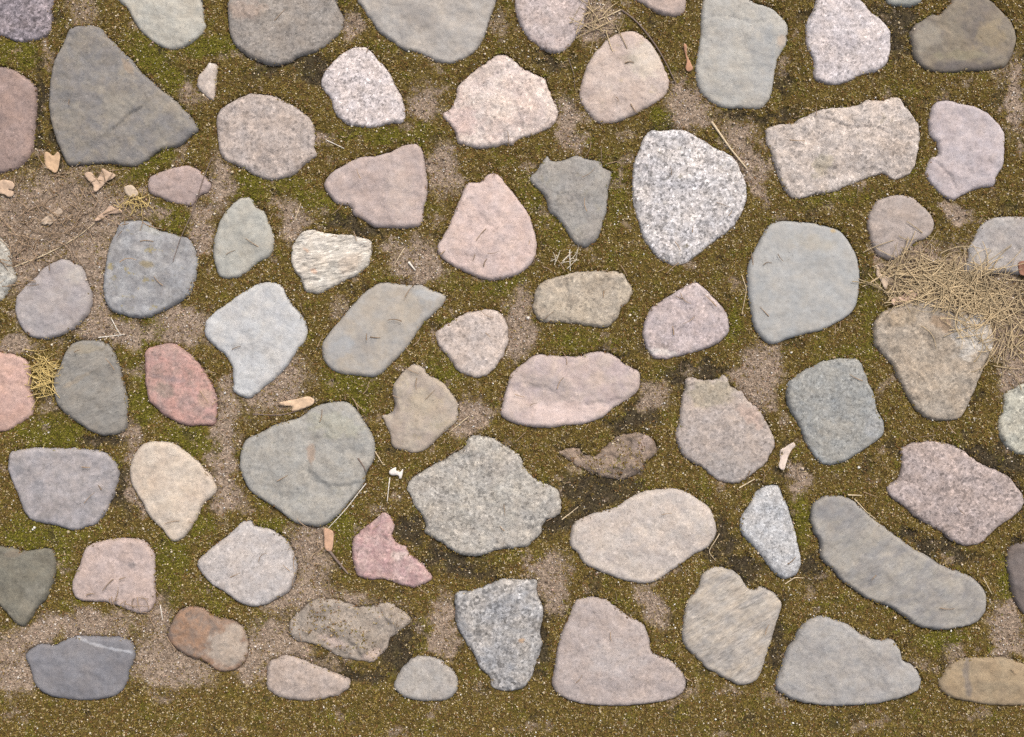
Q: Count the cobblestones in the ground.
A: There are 70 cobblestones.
